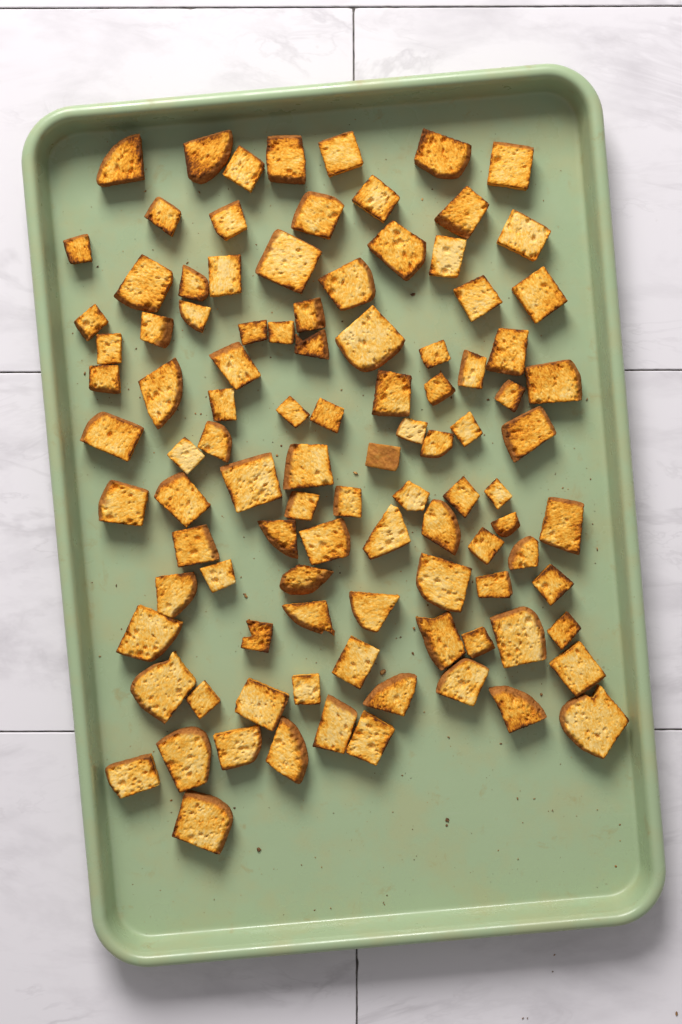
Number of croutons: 102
